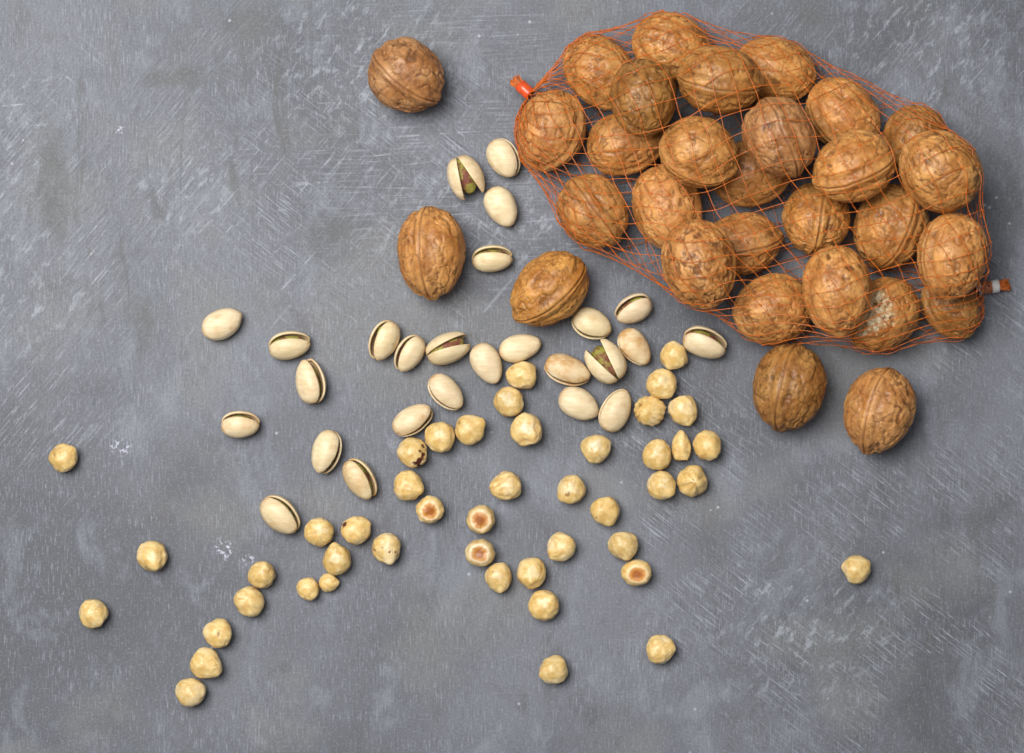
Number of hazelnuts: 46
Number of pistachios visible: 26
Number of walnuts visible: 30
